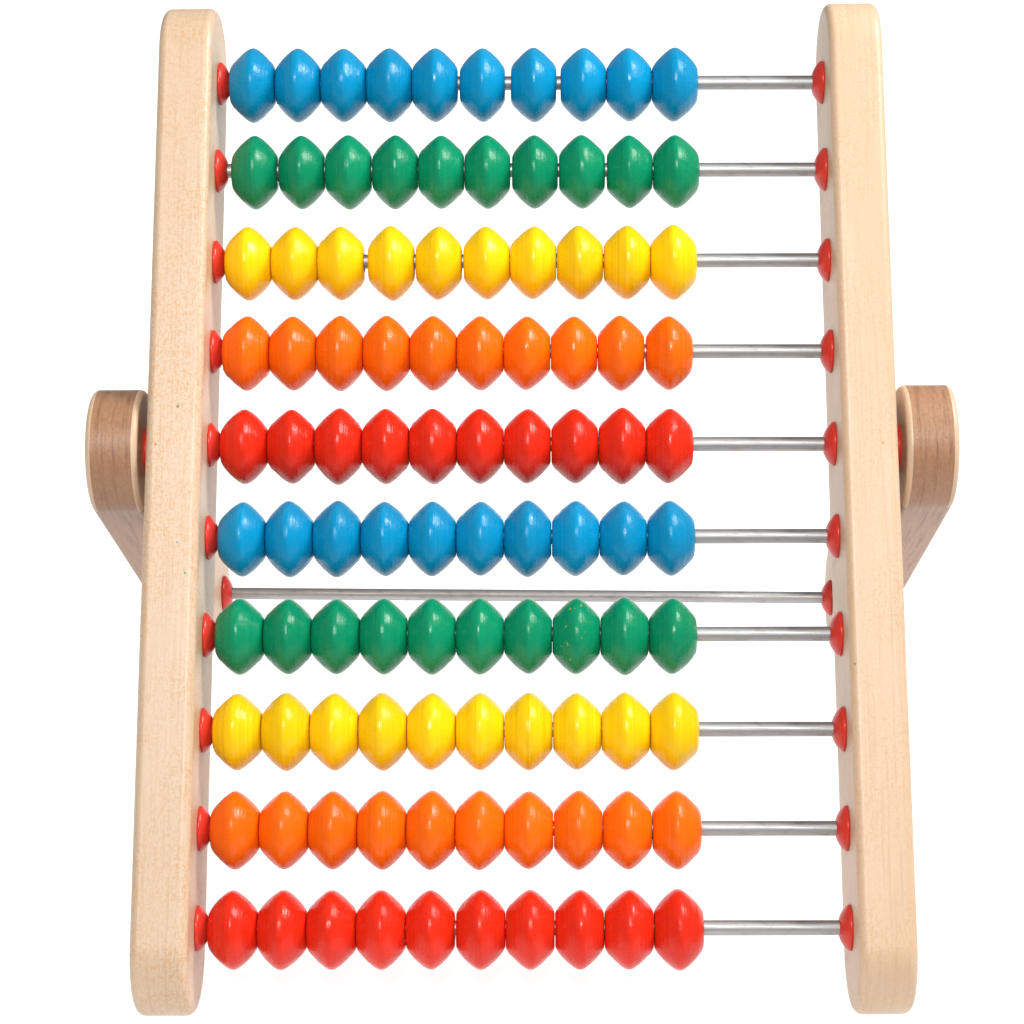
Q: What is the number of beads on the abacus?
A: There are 100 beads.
